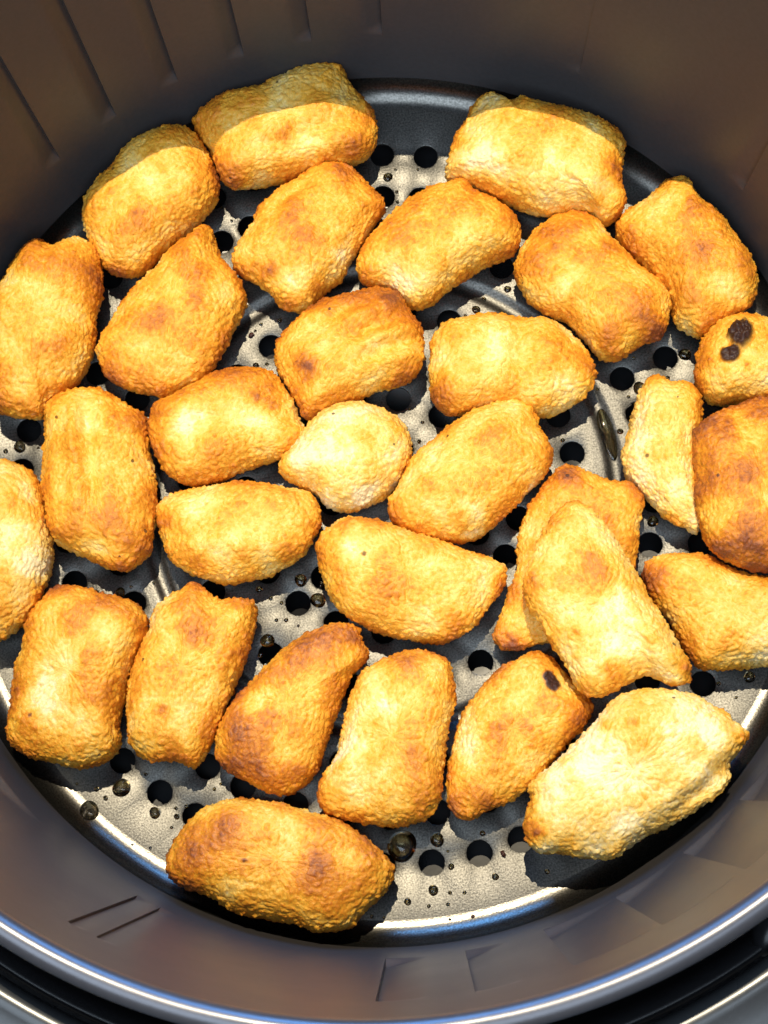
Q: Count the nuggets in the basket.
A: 31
